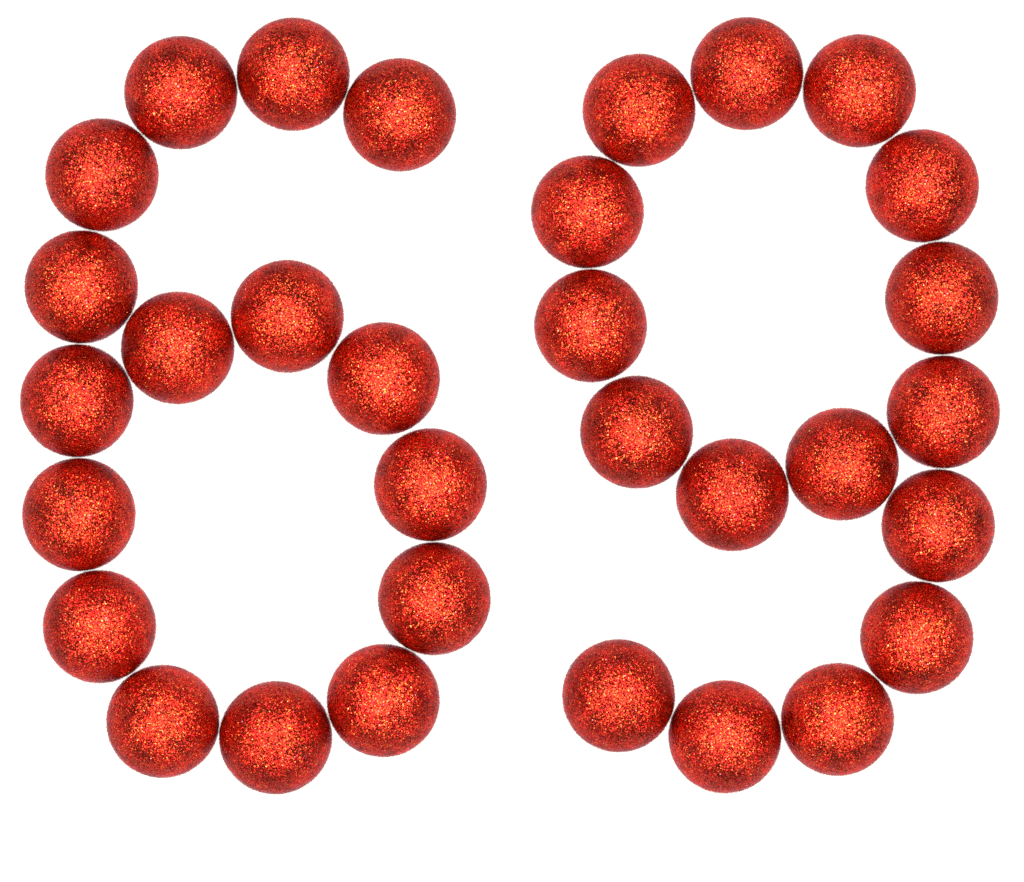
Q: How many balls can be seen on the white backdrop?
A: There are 32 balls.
